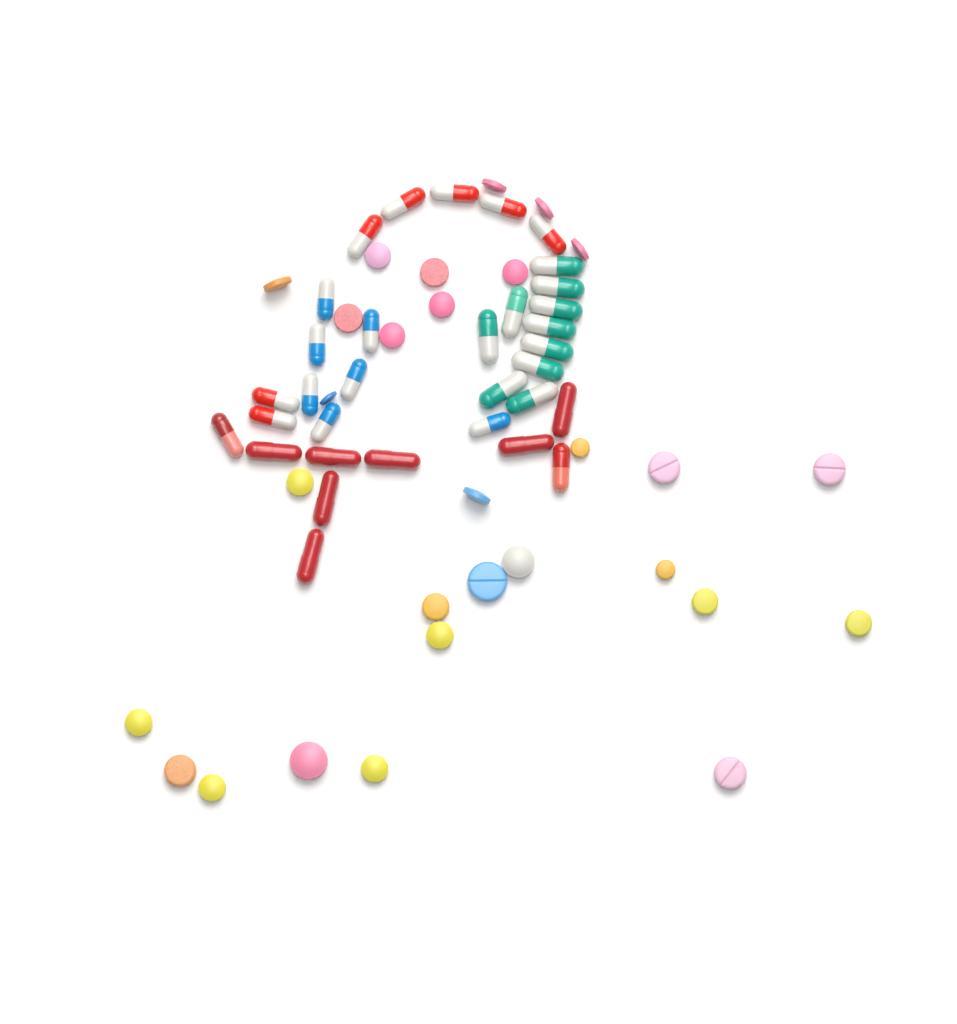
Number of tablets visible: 29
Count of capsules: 33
